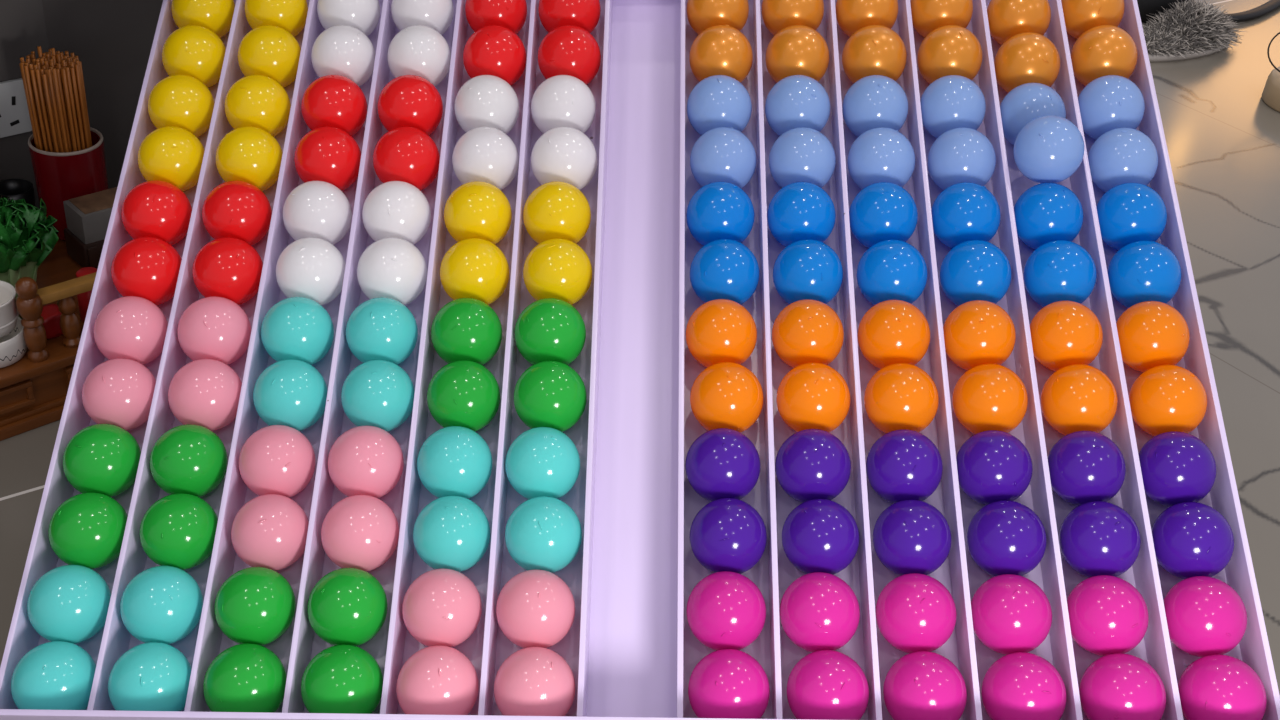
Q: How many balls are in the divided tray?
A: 144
